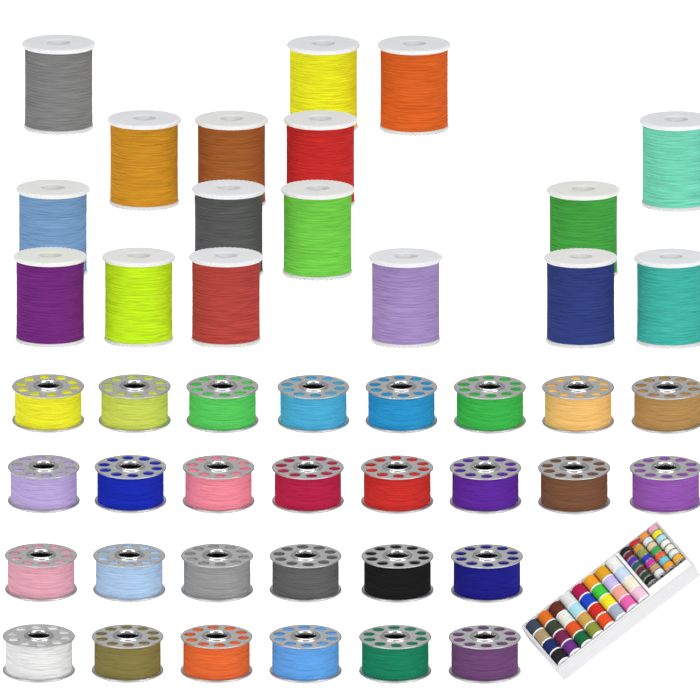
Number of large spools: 17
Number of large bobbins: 28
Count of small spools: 32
